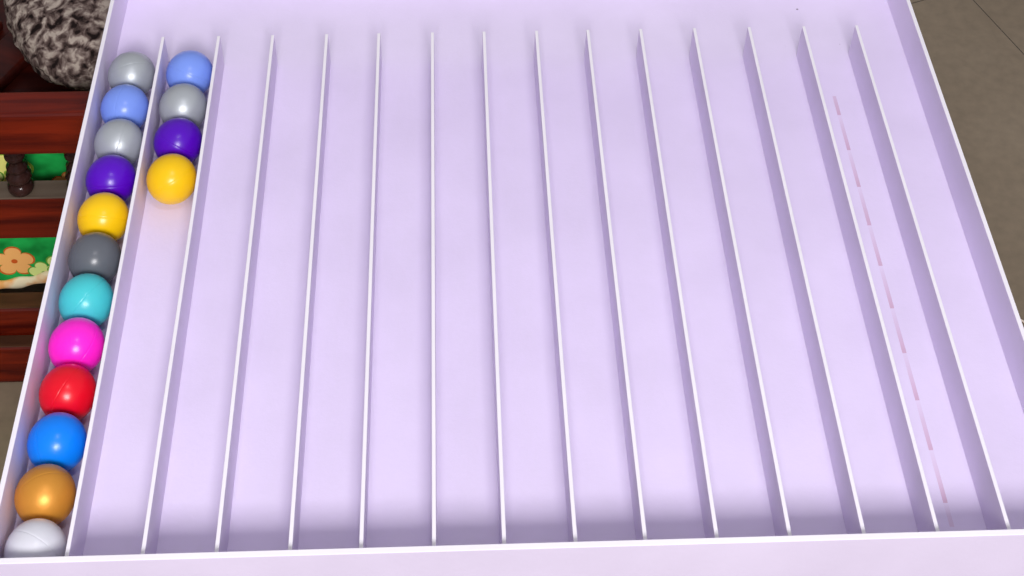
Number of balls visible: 16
